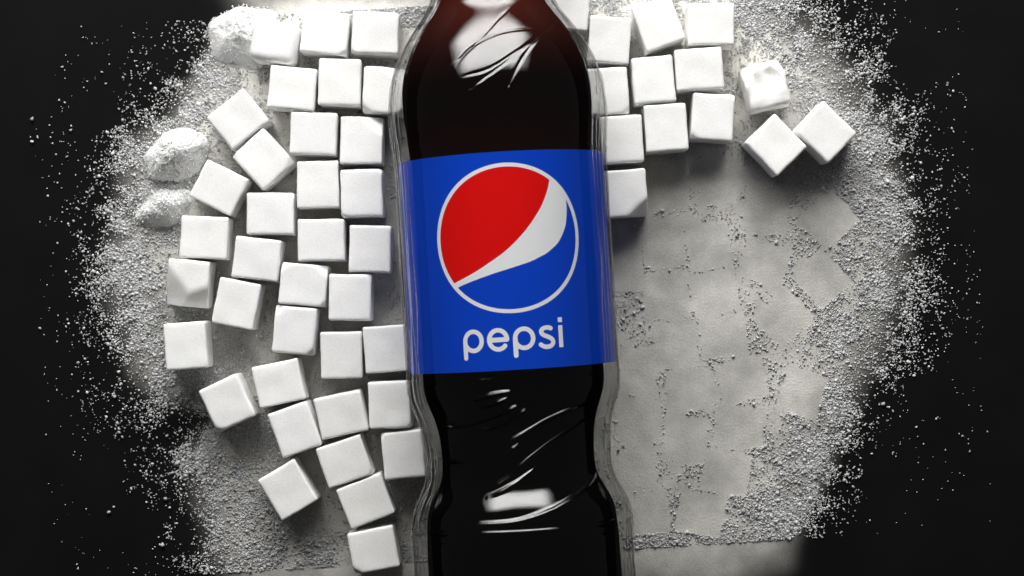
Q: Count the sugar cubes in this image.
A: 50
